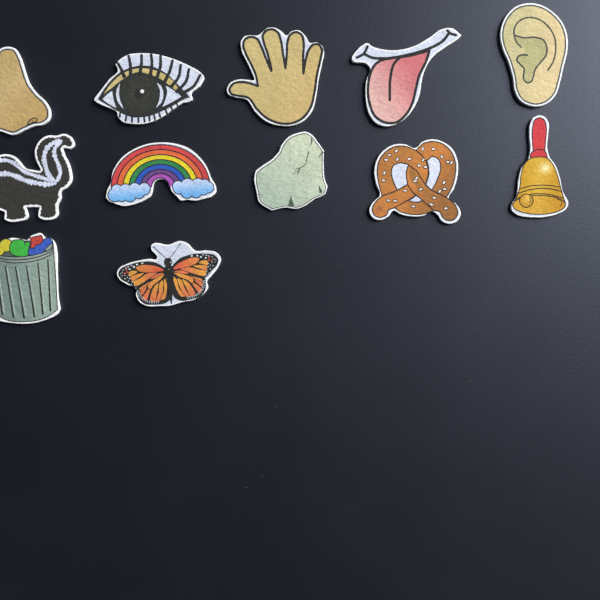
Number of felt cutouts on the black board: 12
